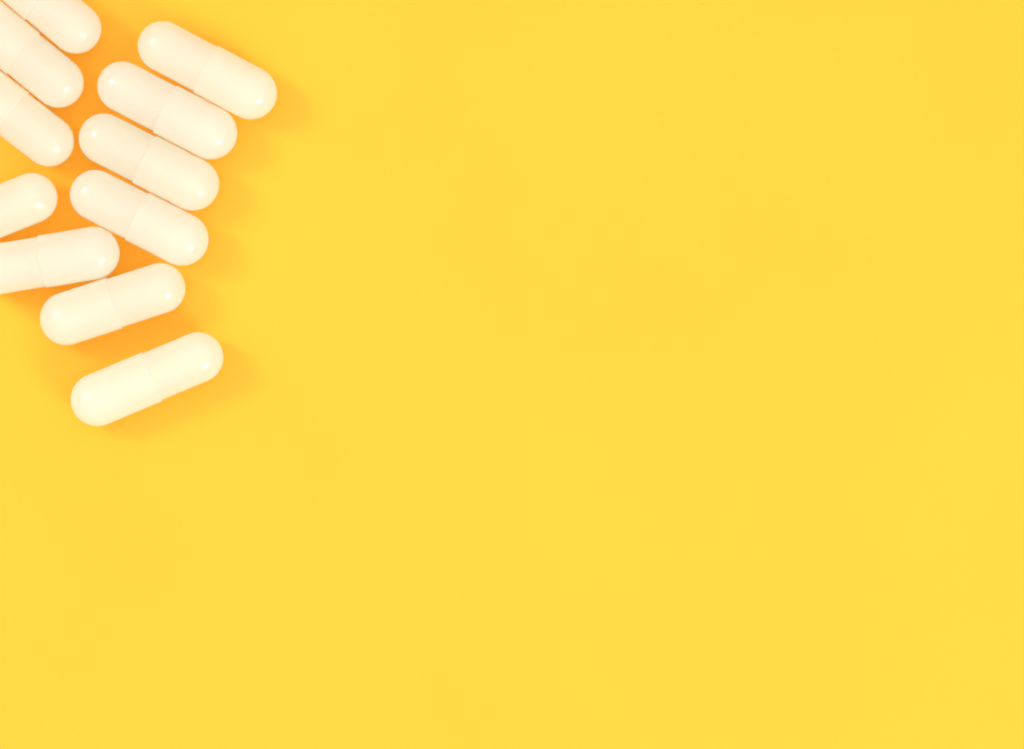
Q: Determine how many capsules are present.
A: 11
